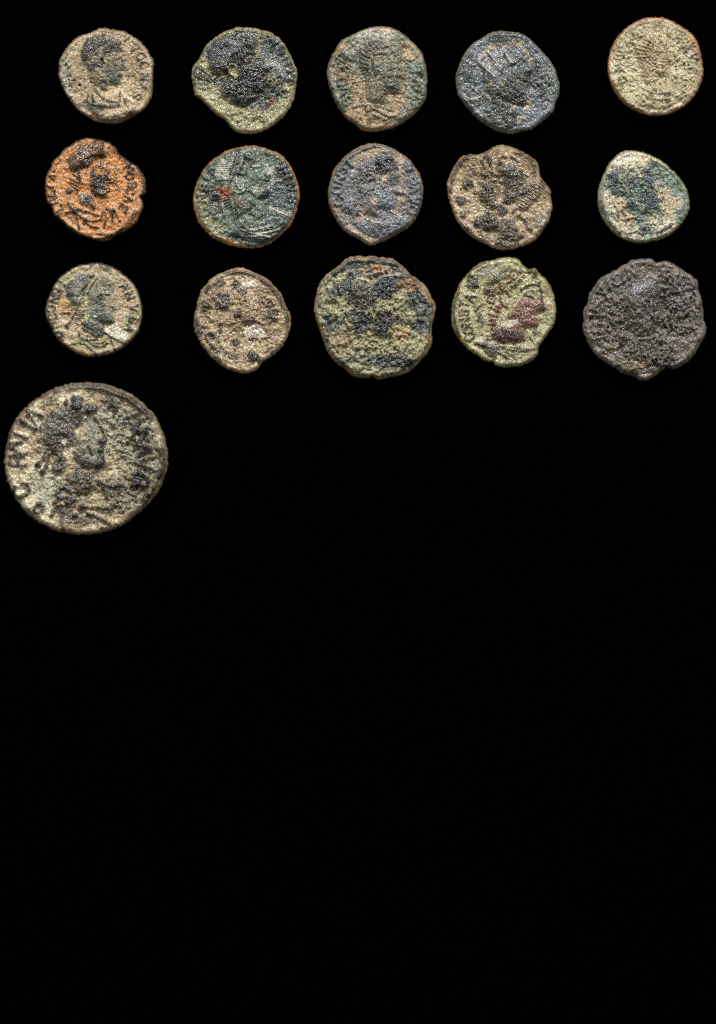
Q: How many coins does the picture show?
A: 16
